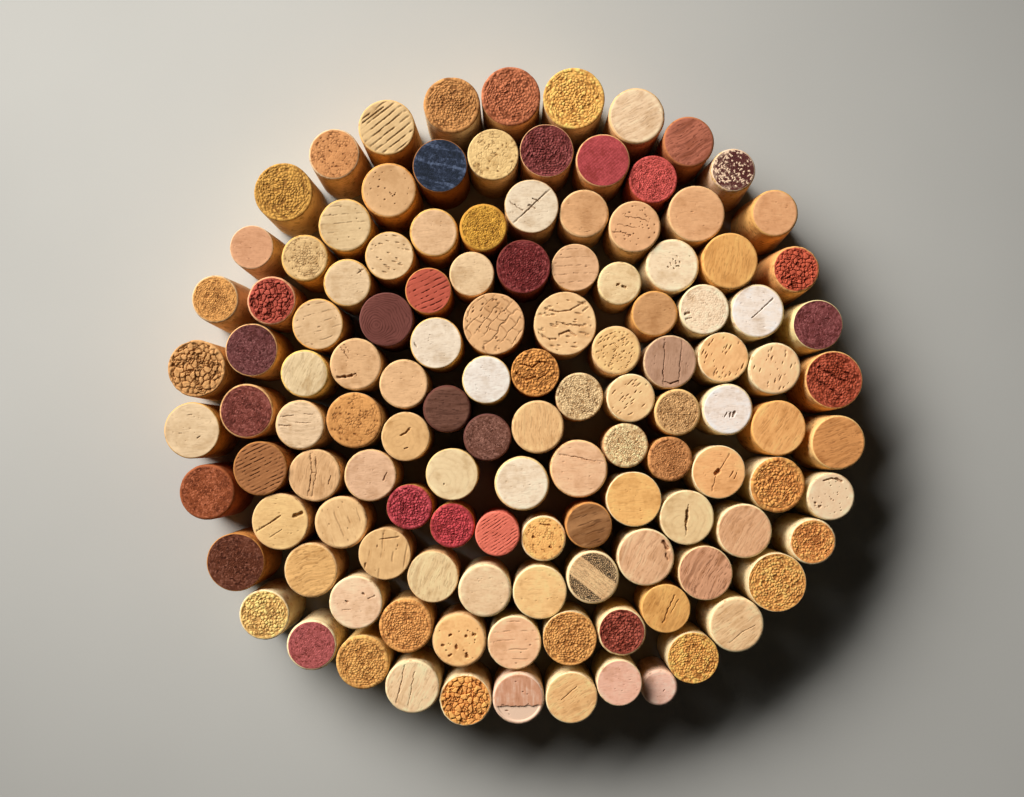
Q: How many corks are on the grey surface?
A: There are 123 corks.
